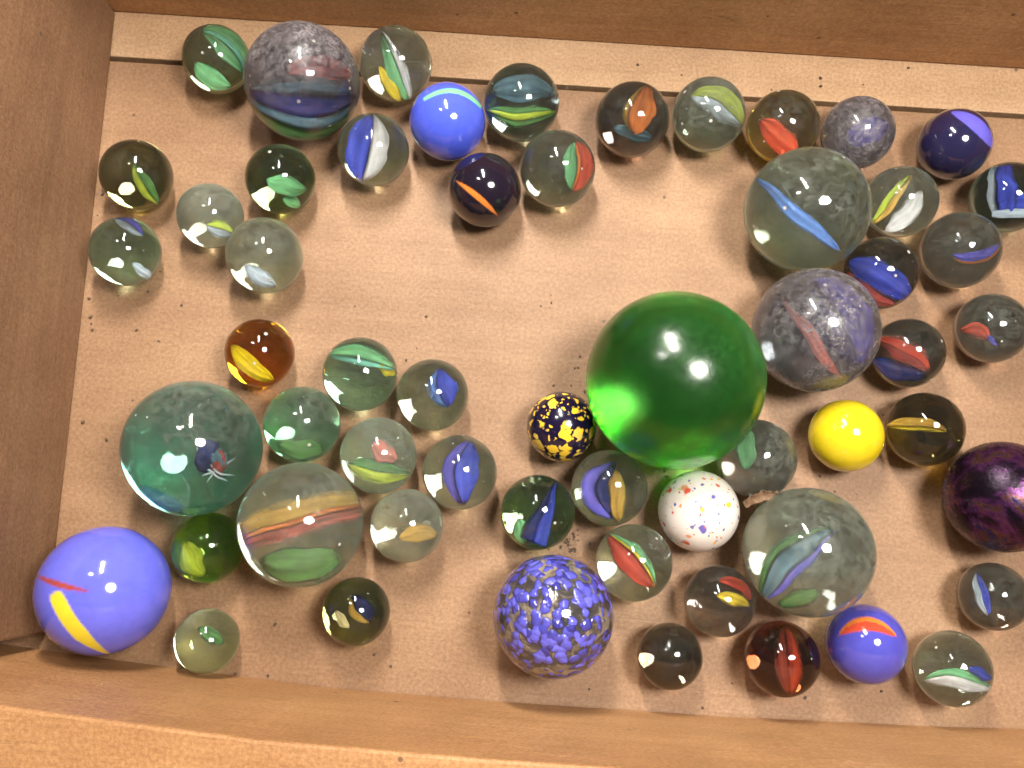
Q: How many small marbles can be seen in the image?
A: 47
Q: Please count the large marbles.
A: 10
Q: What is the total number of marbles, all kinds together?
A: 57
